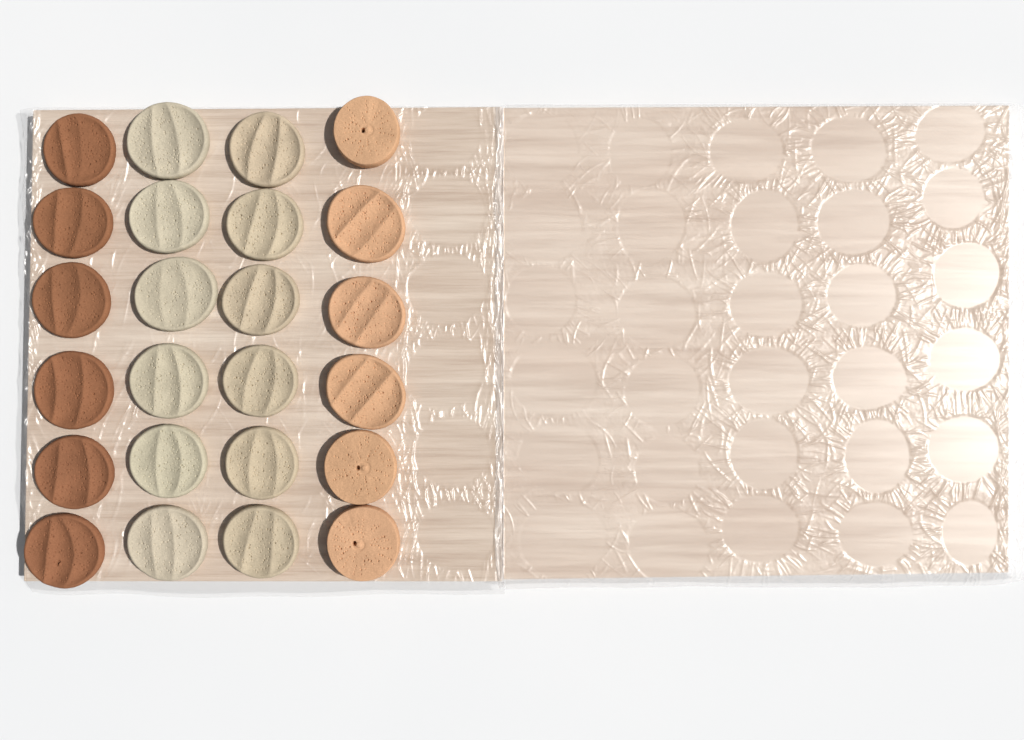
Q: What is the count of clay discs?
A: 24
